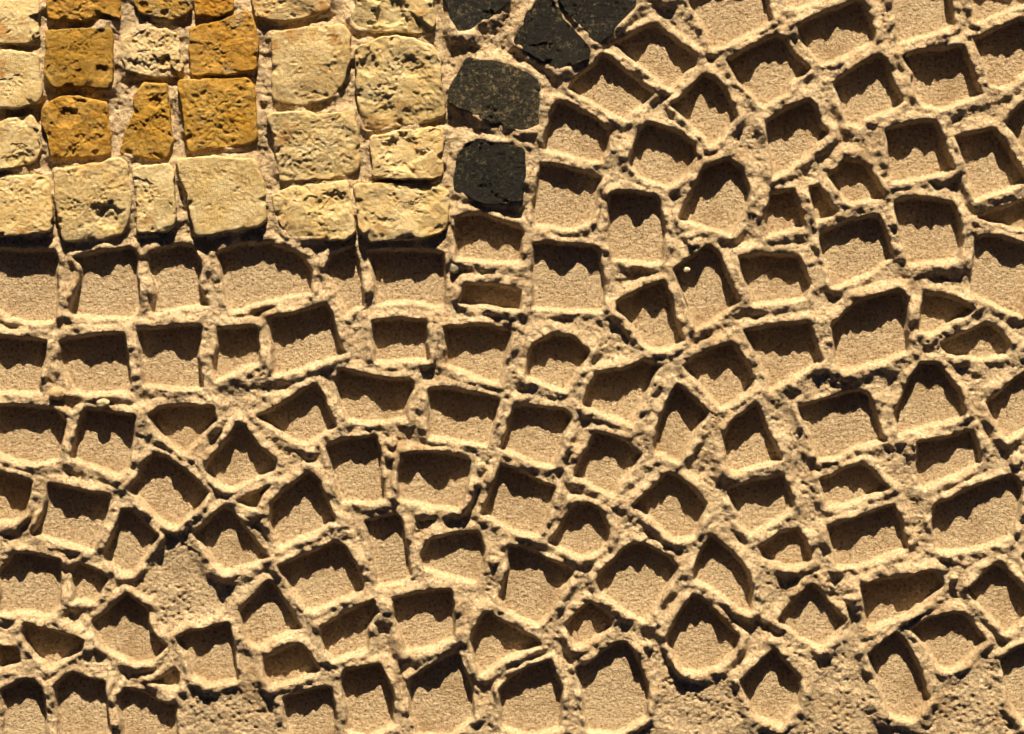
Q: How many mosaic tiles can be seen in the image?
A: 29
